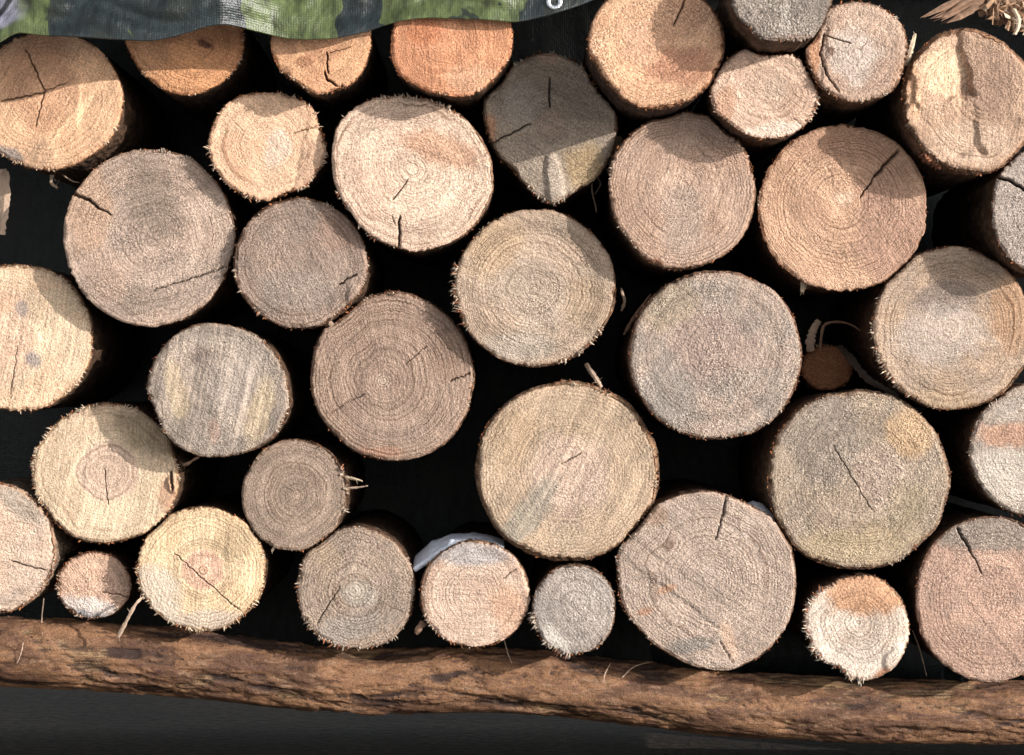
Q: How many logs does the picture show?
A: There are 38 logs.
